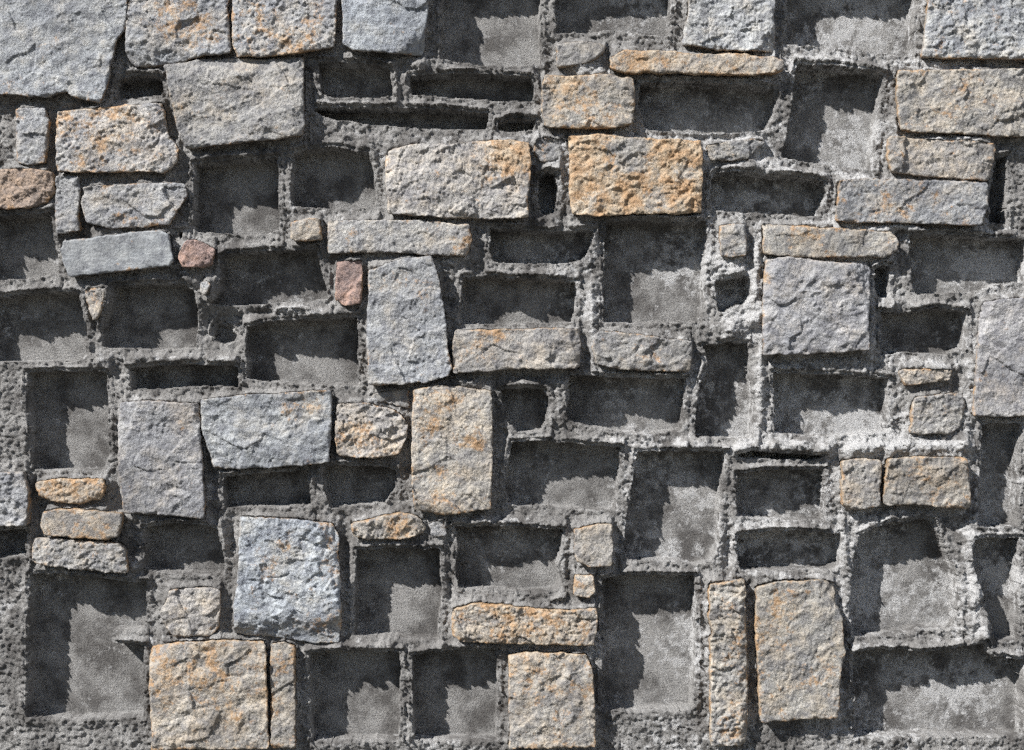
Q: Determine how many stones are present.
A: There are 61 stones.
